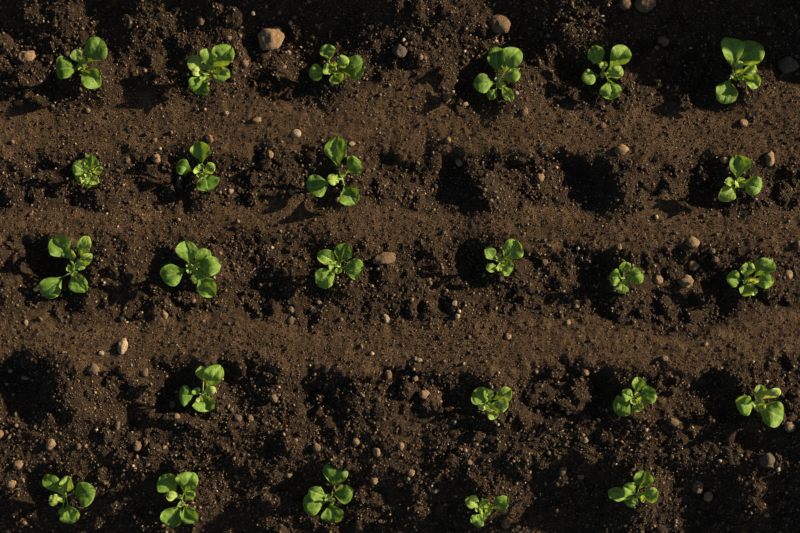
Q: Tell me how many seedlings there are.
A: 25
